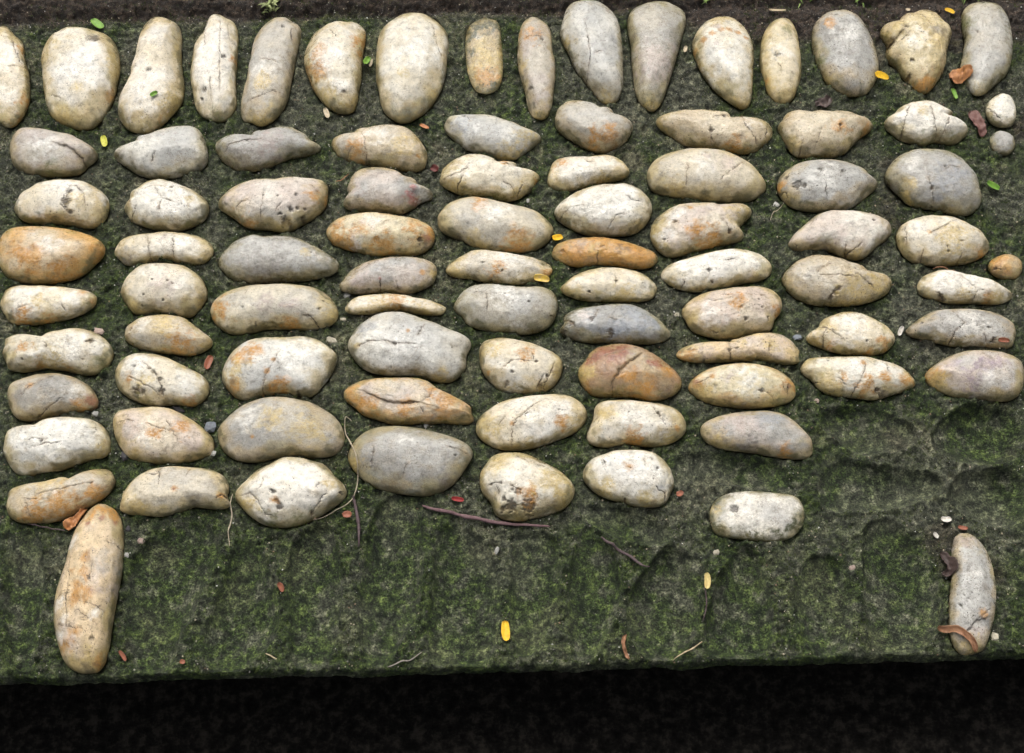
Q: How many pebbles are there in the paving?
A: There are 90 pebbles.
